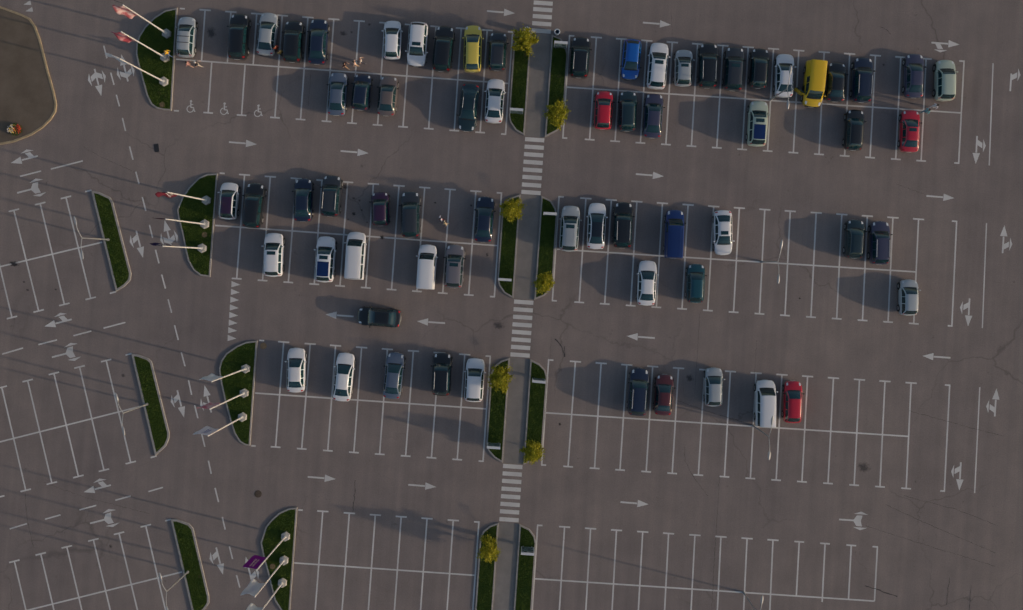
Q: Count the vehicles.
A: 67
